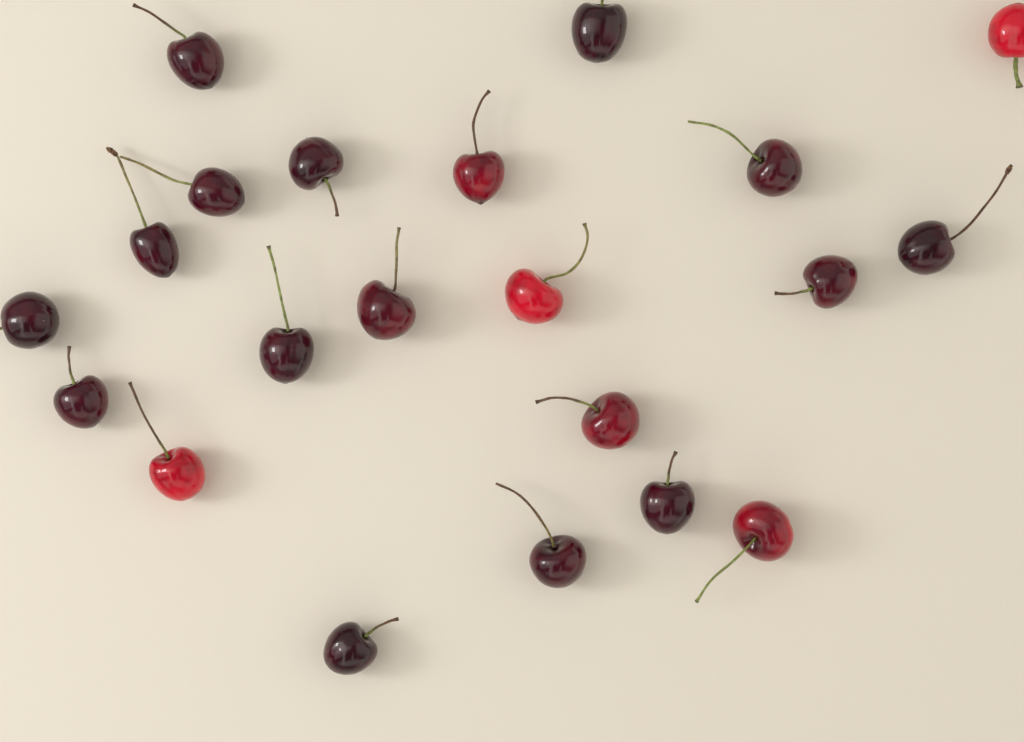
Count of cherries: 21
